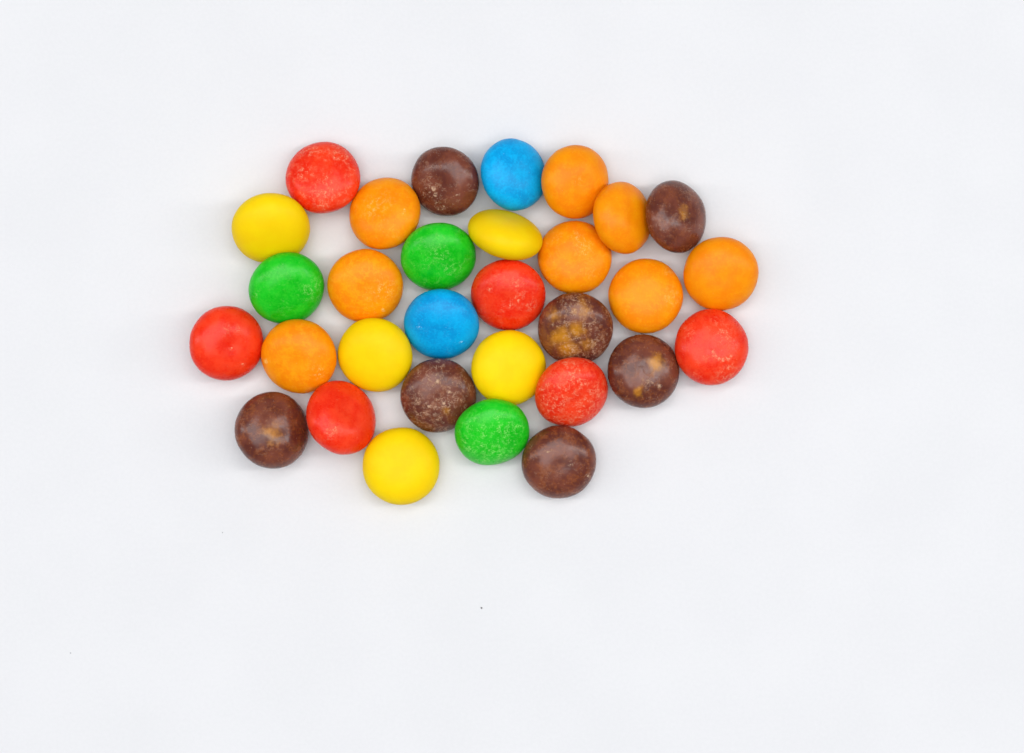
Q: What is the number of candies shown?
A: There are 31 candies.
